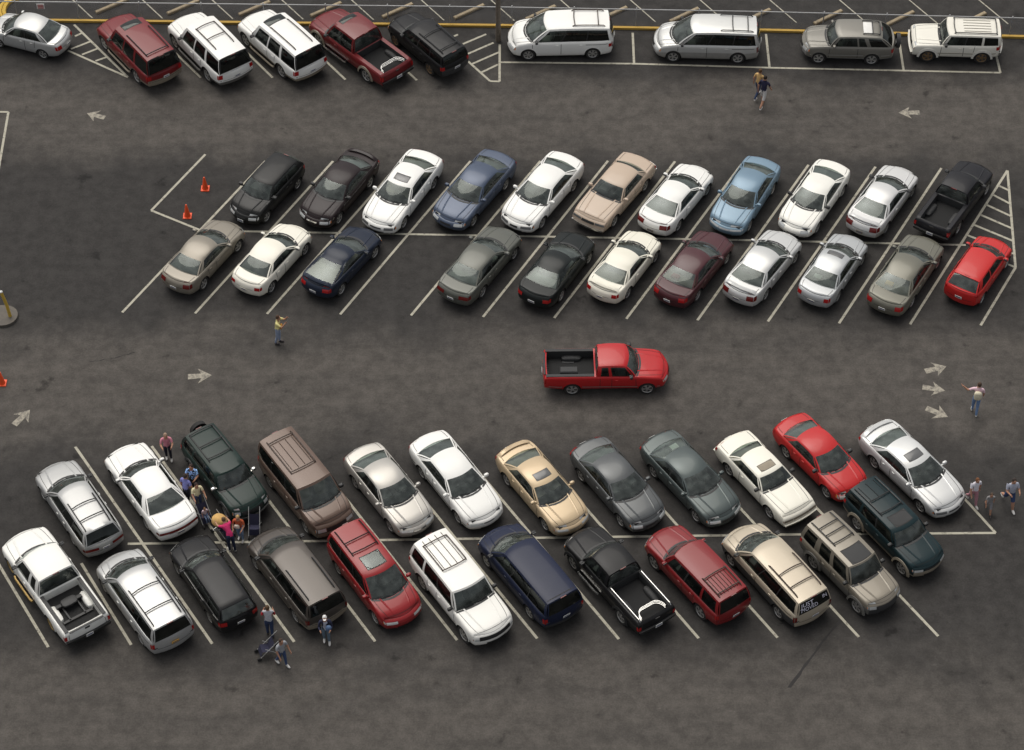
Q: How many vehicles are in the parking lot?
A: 57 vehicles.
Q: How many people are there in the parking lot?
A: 17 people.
